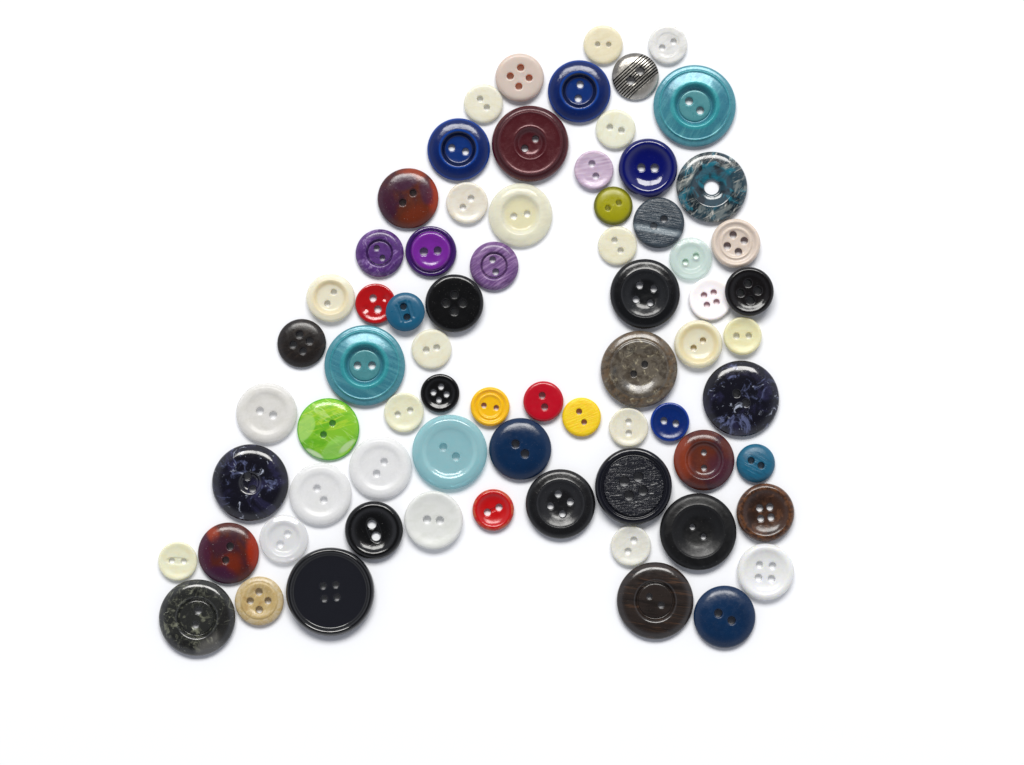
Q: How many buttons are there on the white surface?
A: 71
